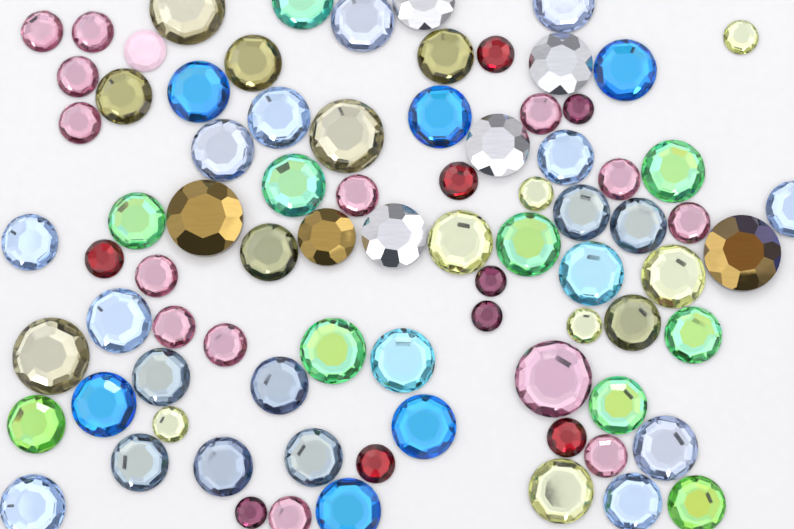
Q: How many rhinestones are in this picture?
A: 82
